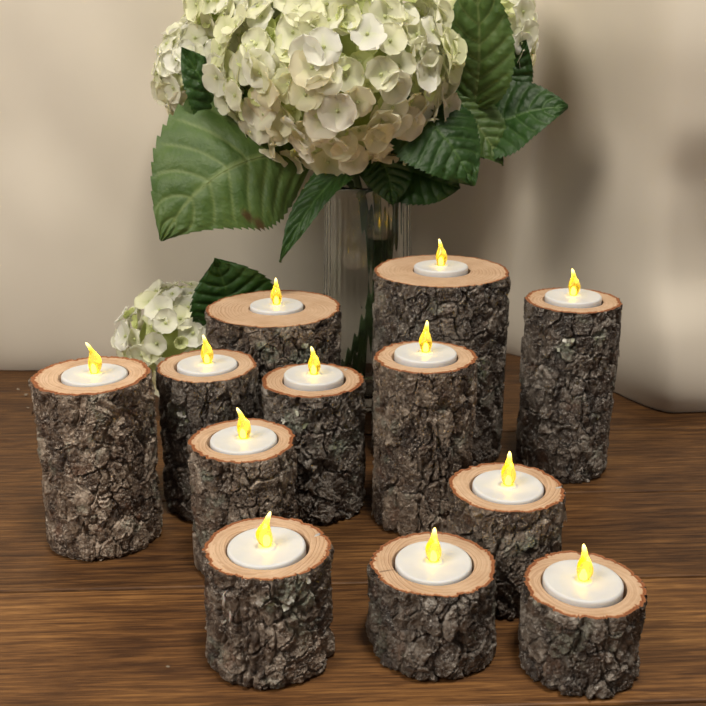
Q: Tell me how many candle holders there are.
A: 12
